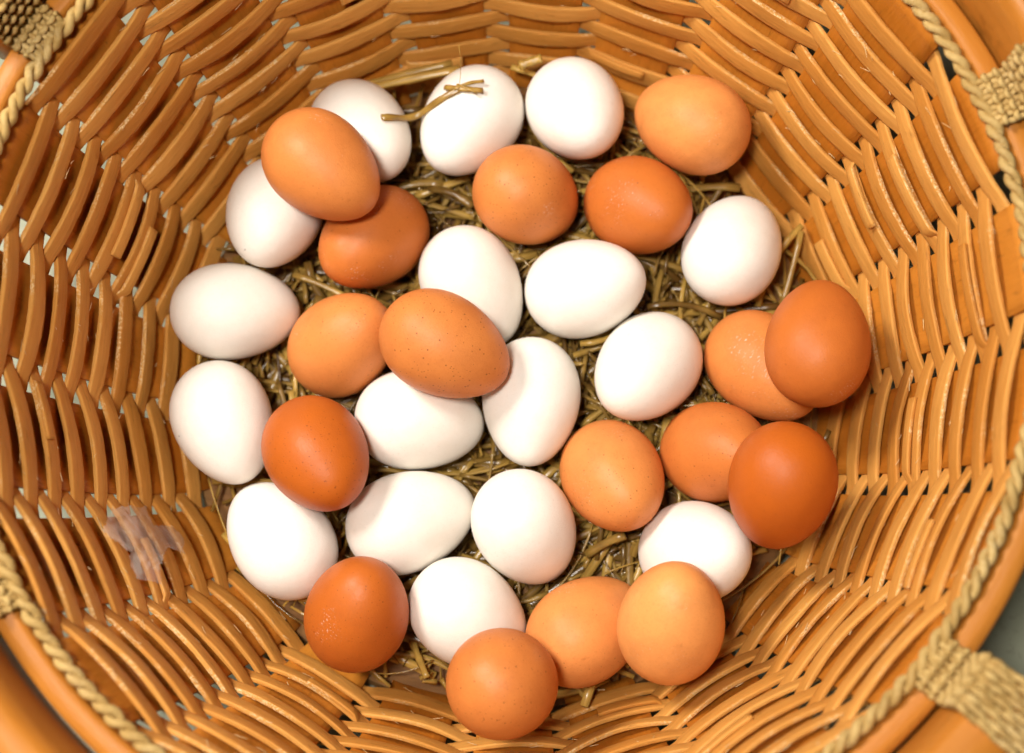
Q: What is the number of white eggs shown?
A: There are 17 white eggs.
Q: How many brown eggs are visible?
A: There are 17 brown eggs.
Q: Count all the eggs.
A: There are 34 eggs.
